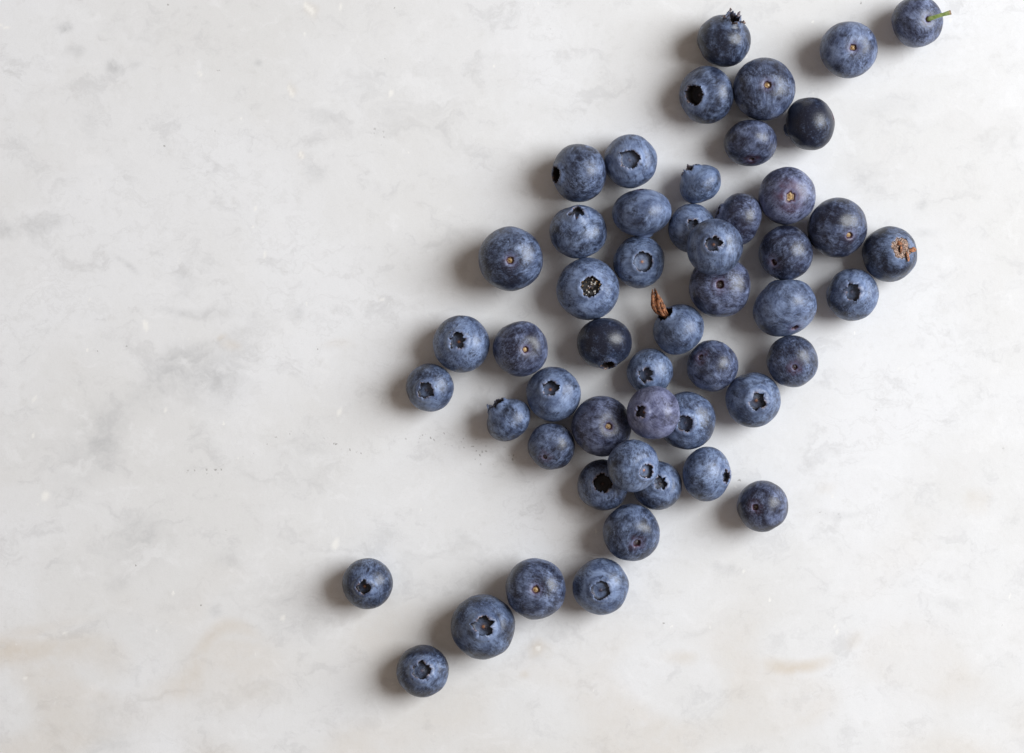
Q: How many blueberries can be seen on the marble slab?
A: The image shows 51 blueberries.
